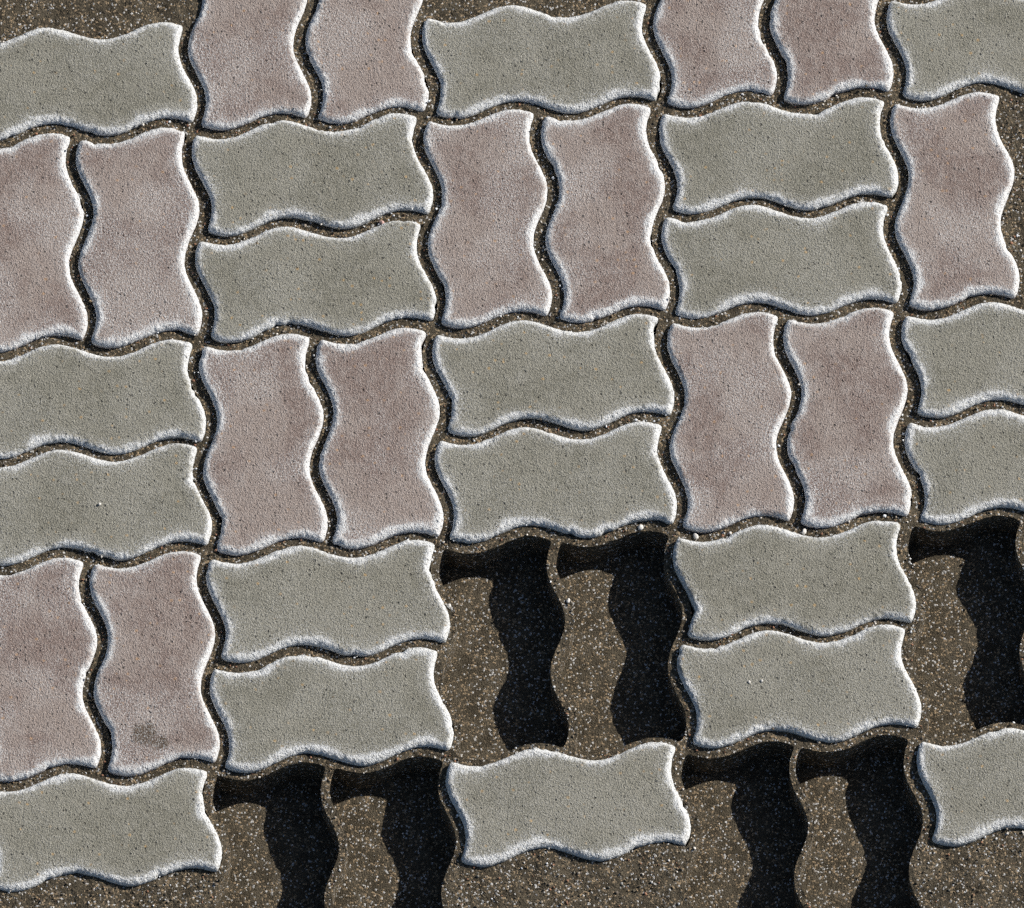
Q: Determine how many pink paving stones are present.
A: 15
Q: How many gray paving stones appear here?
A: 20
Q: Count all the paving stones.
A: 35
